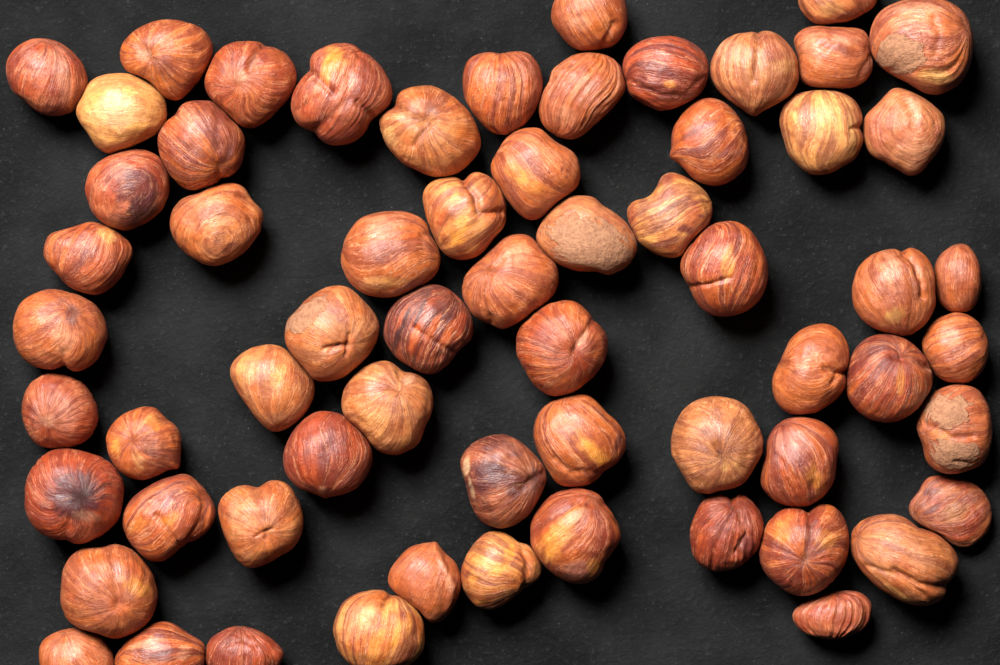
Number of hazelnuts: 63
